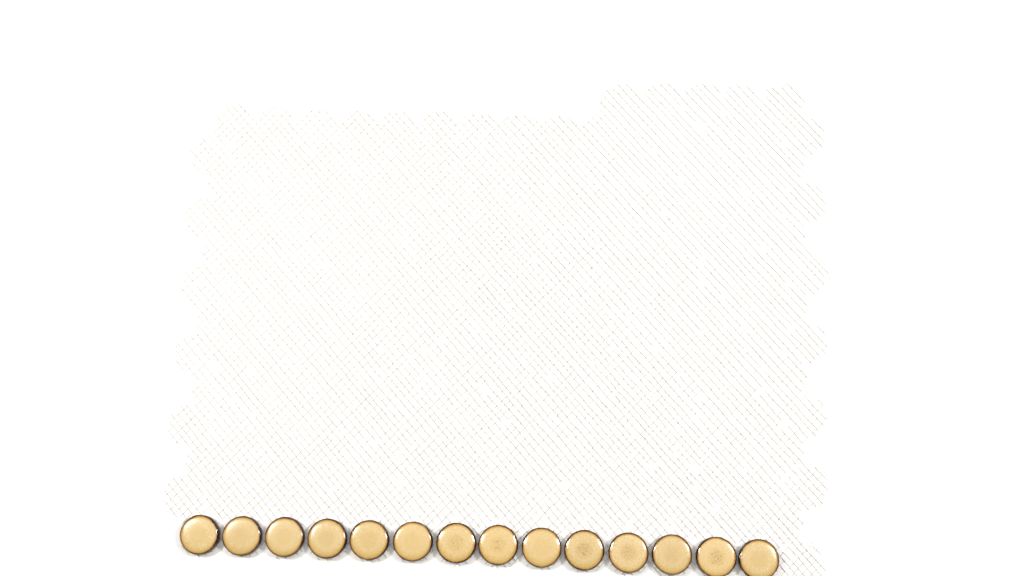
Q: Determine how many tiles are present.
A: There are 14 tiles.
